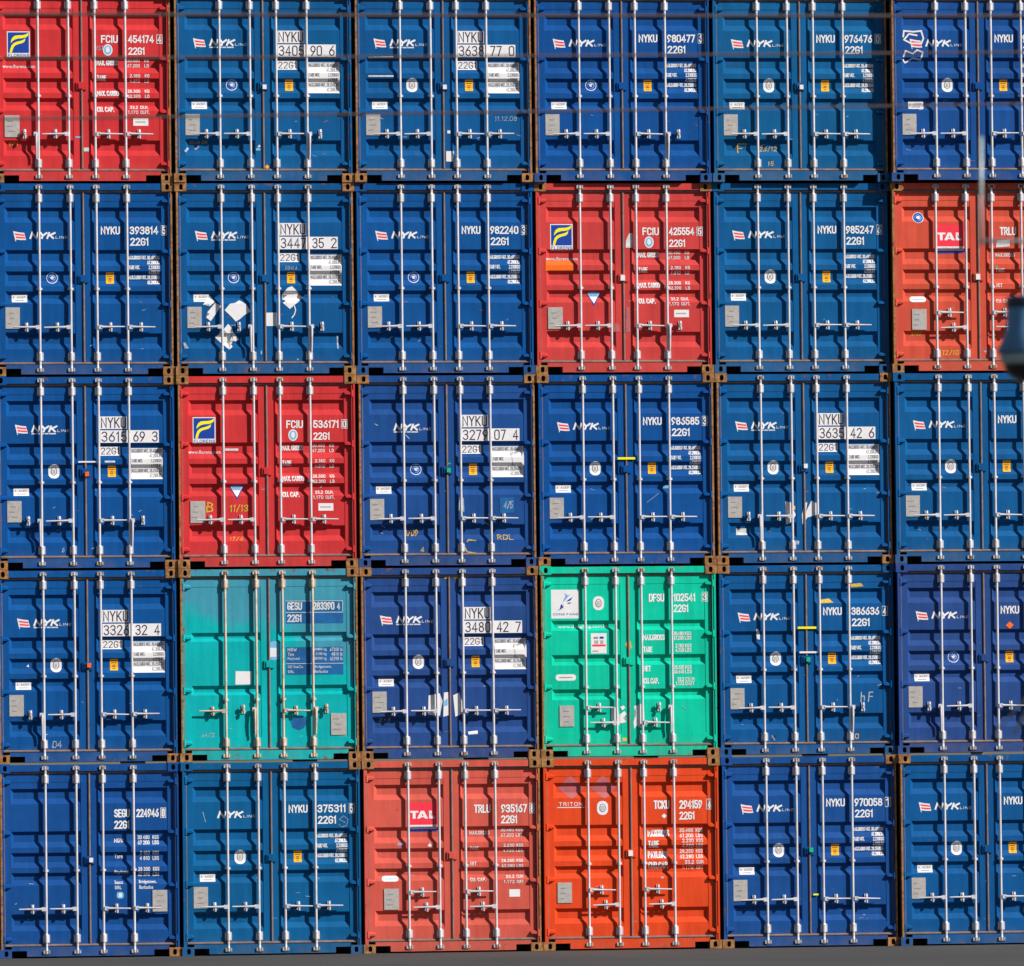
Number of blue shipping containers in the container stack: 22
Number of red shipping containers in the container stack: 6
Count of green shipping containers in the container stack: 2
